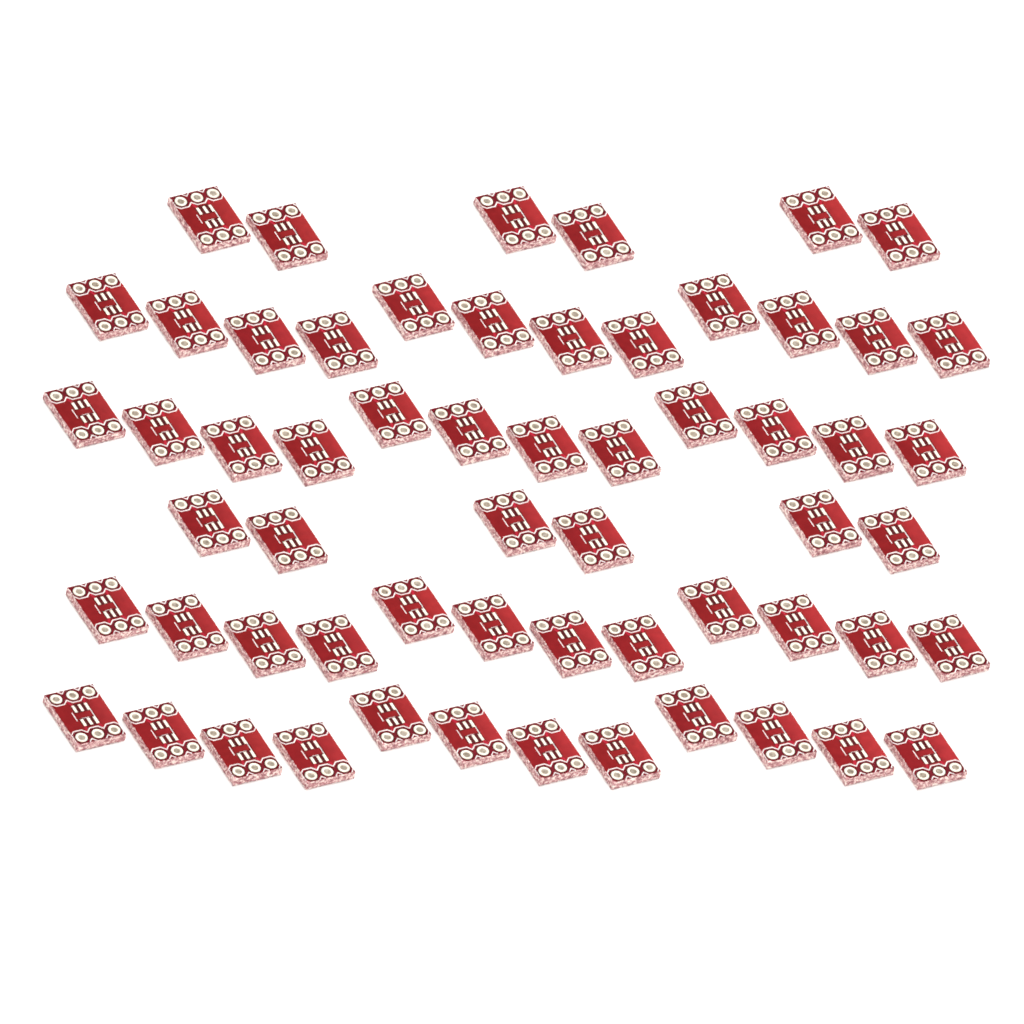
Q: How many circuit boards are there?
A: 60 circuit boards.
